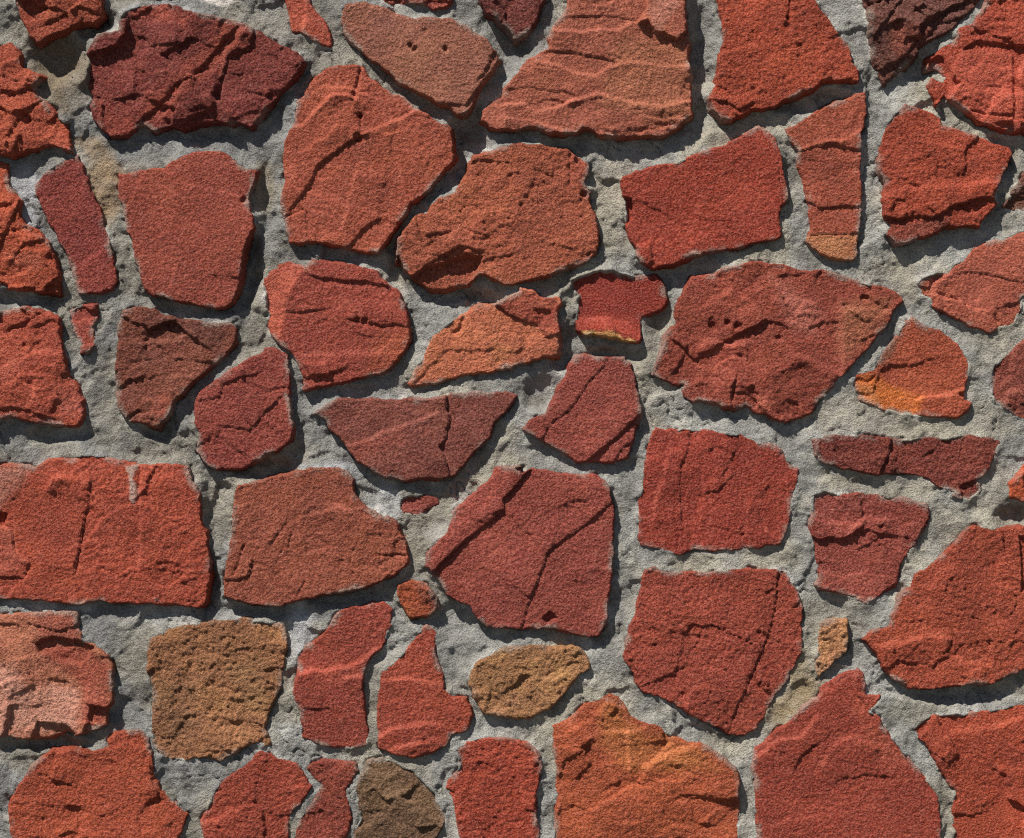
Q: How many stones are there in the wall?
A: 58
